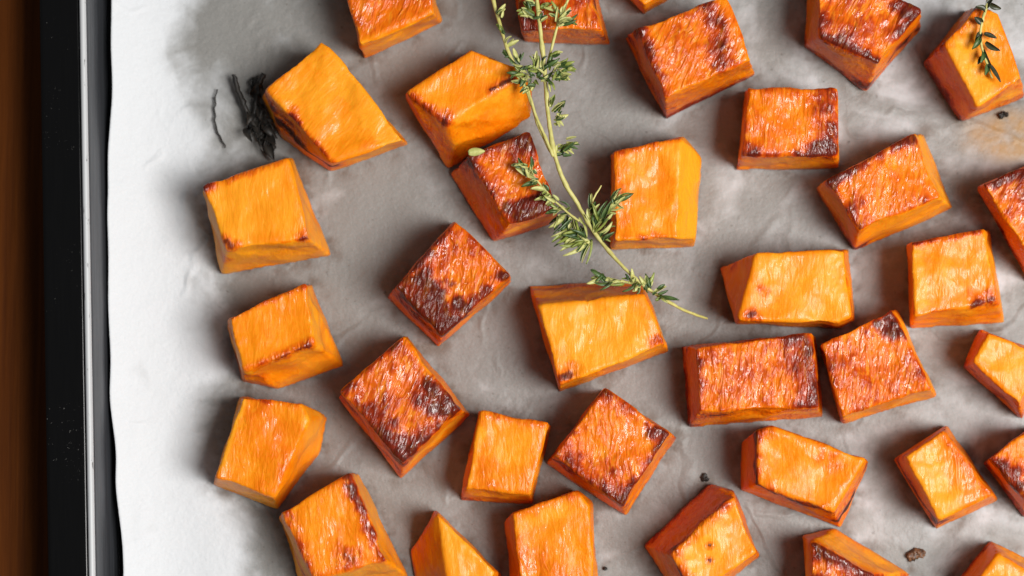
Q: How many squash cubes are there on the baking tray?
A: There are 35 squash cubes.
